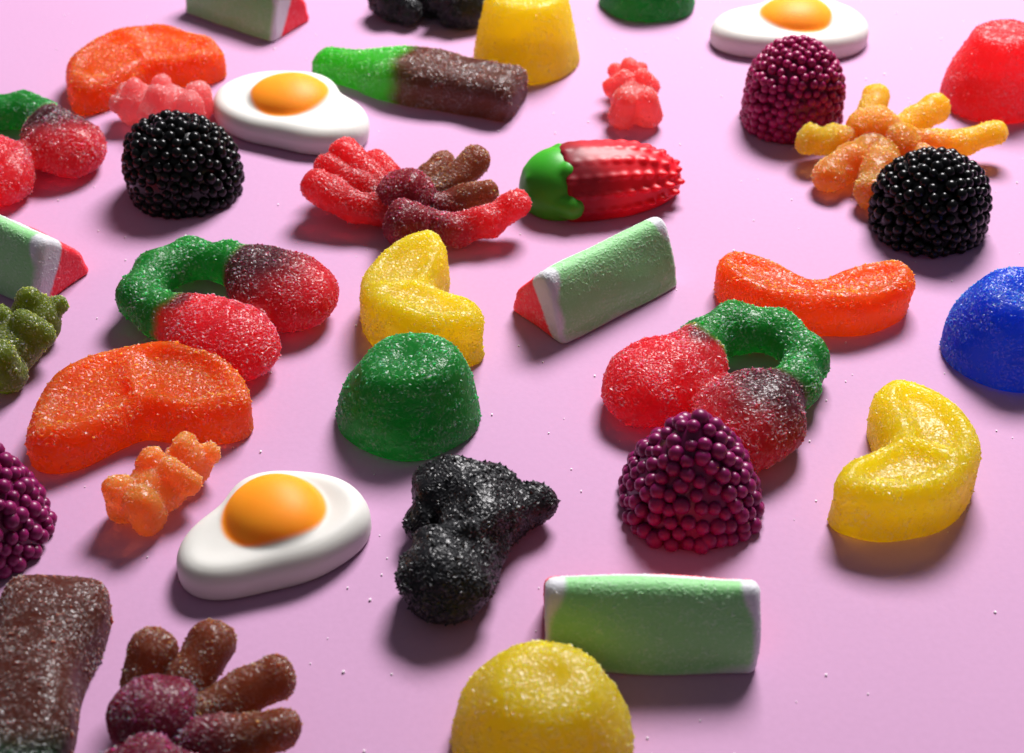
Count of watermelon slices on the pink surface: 4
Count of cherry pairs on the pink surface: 3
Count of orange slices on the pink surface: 3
